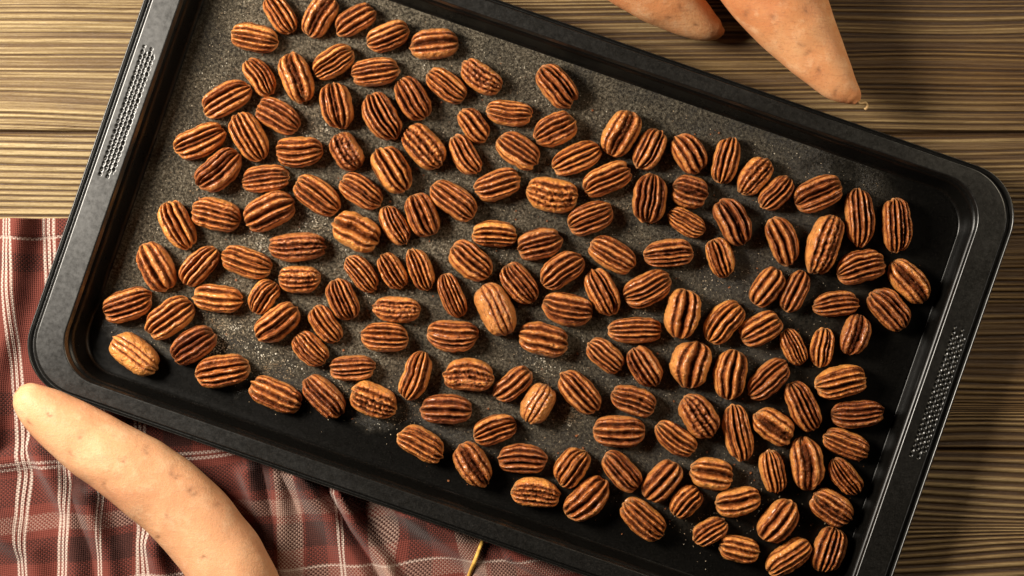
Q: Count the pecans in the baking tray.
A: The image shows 156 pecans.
